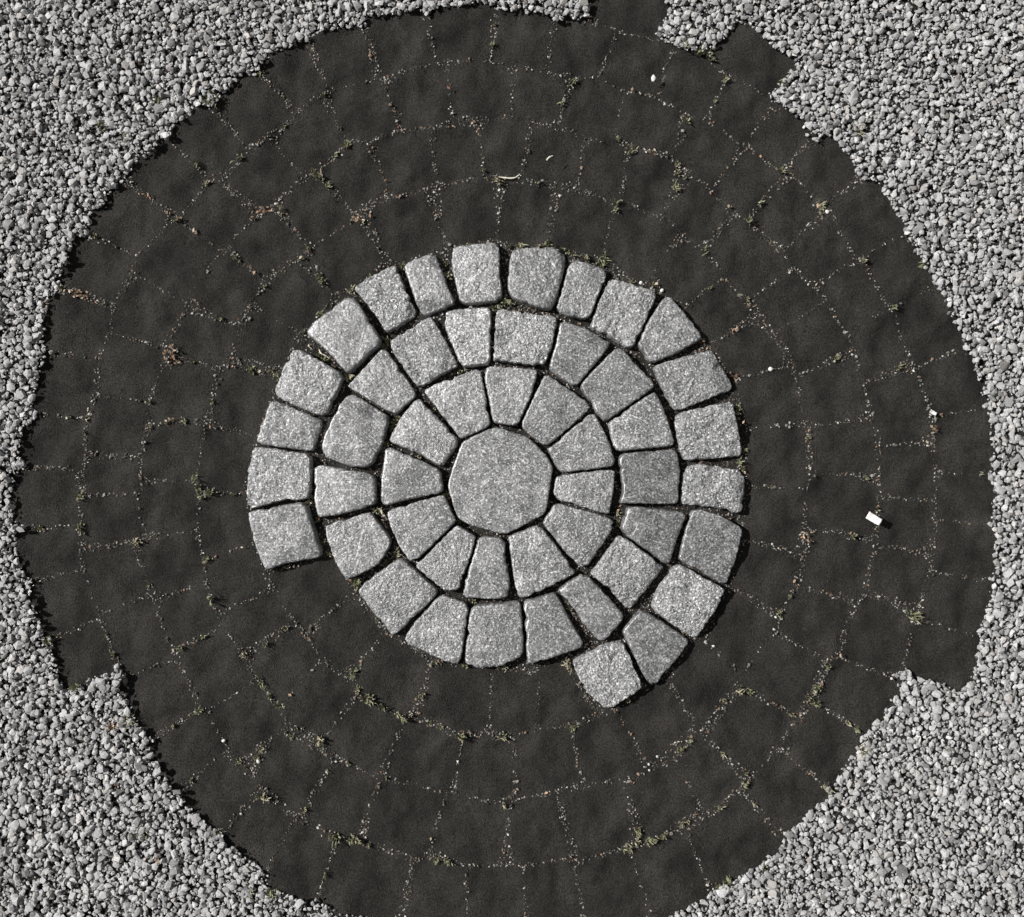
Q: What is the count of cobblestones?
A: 50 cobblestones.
